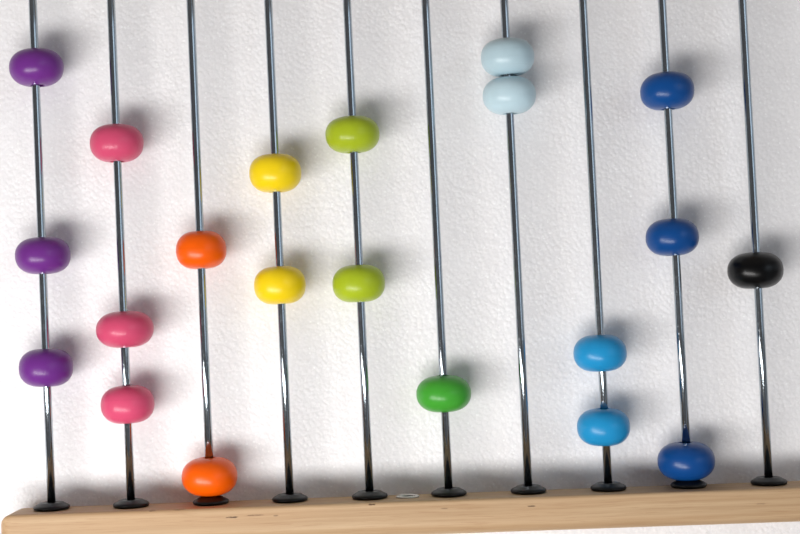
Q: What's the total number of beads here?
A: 21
